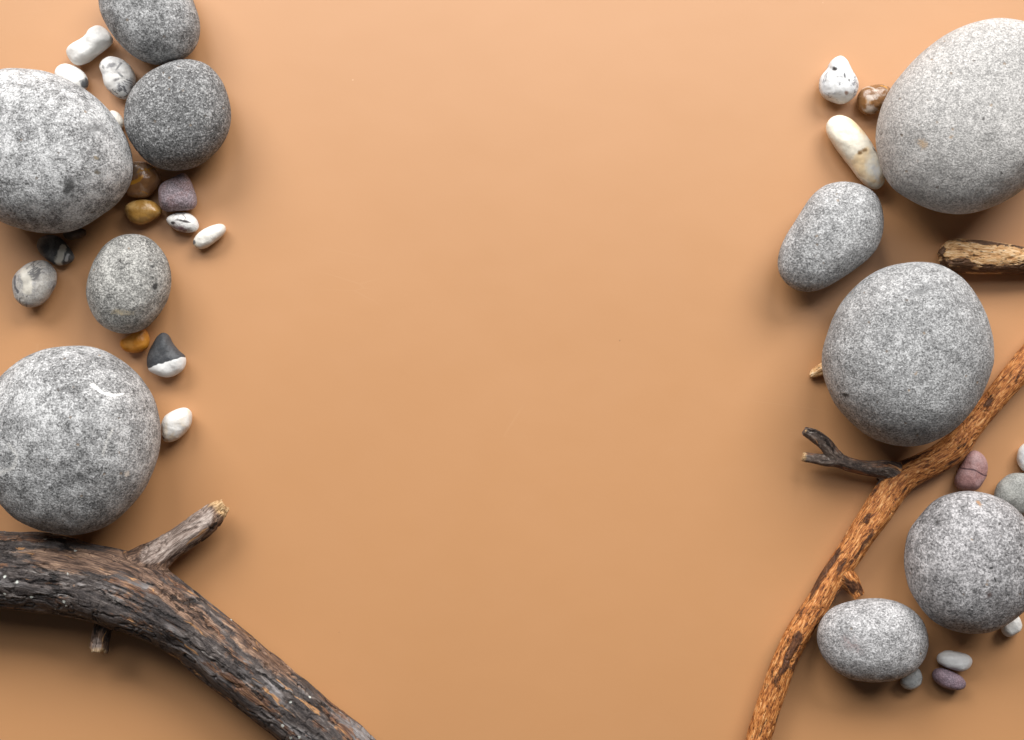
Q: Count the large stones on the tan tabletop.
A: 10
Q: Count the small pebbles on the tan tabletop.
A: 25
